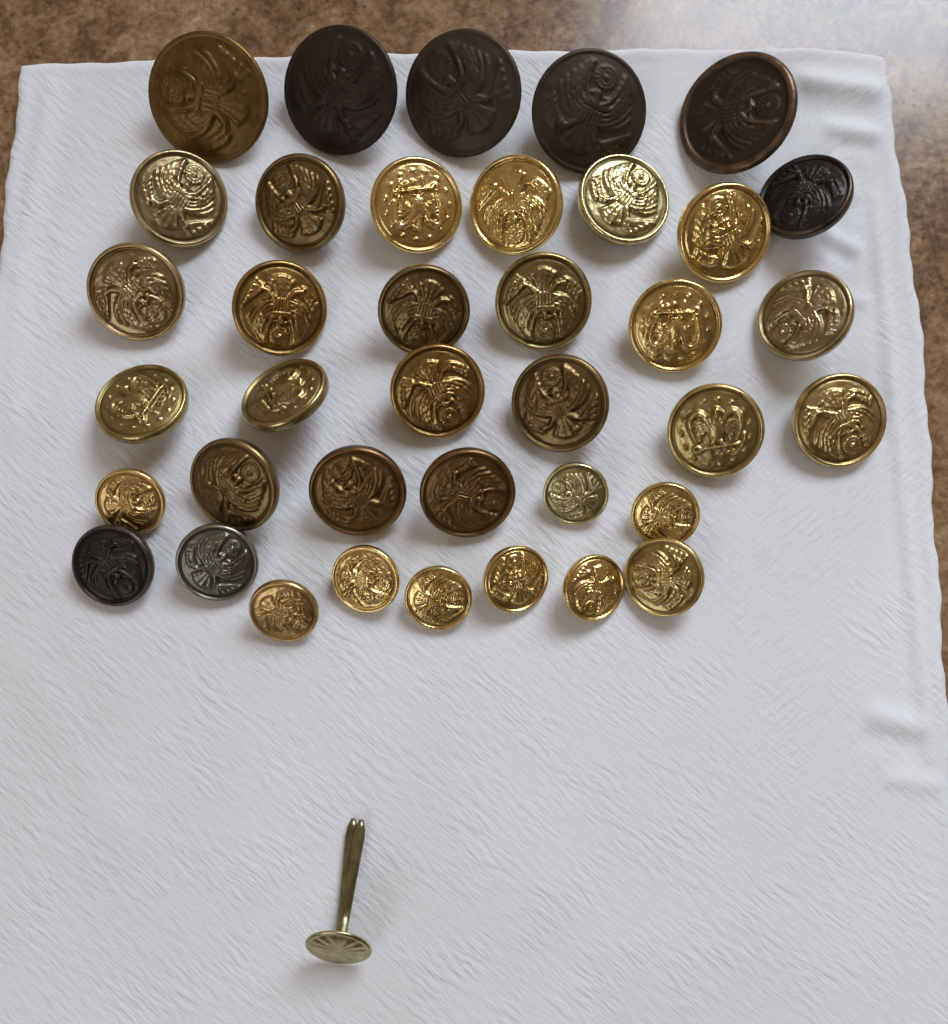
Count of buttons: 38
